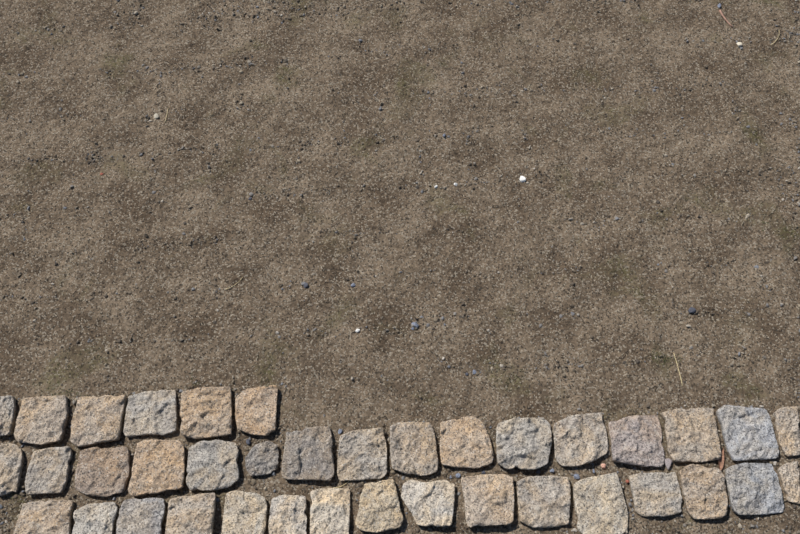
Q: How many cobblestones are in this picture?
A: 38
